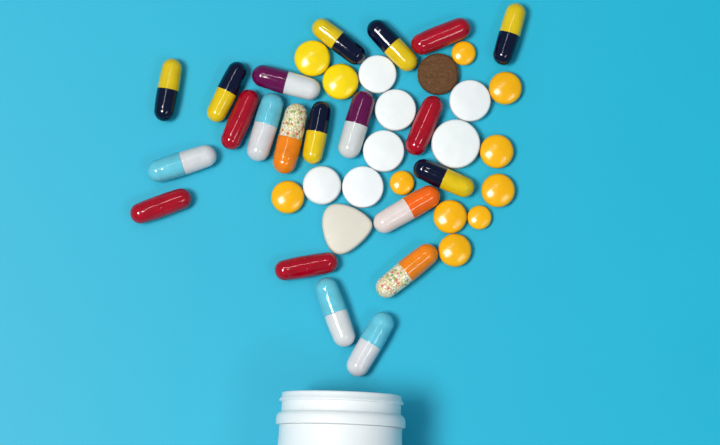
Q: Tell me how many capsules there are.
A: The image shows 21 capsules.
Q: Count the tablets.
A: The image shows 20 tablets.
